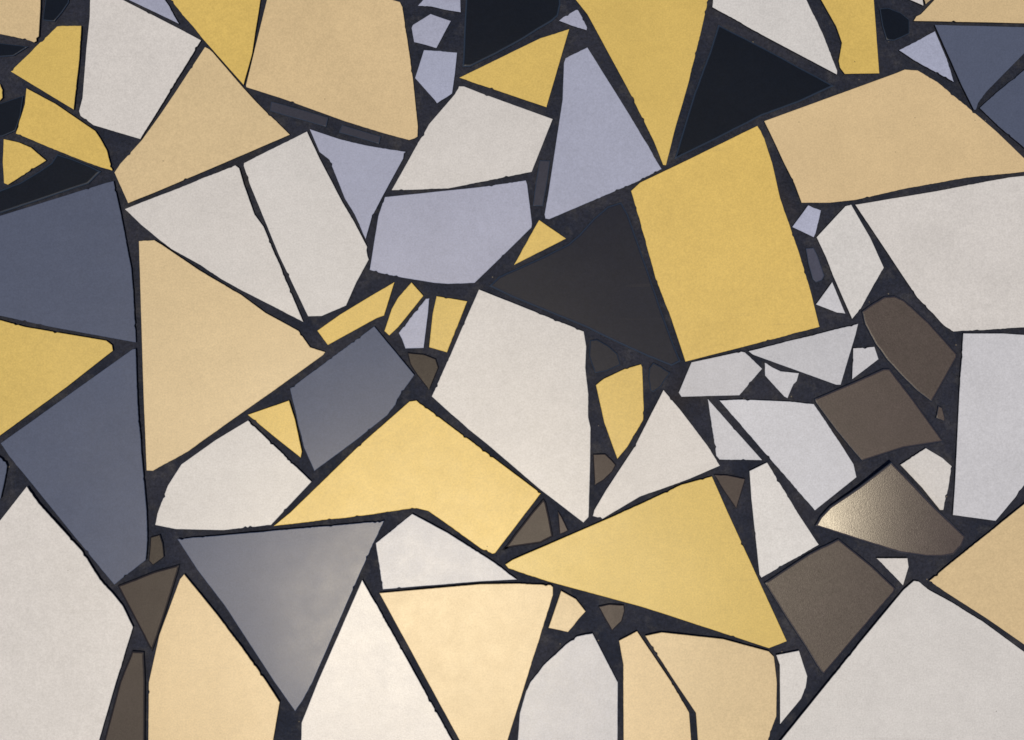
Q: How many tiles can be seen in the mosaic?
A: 105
